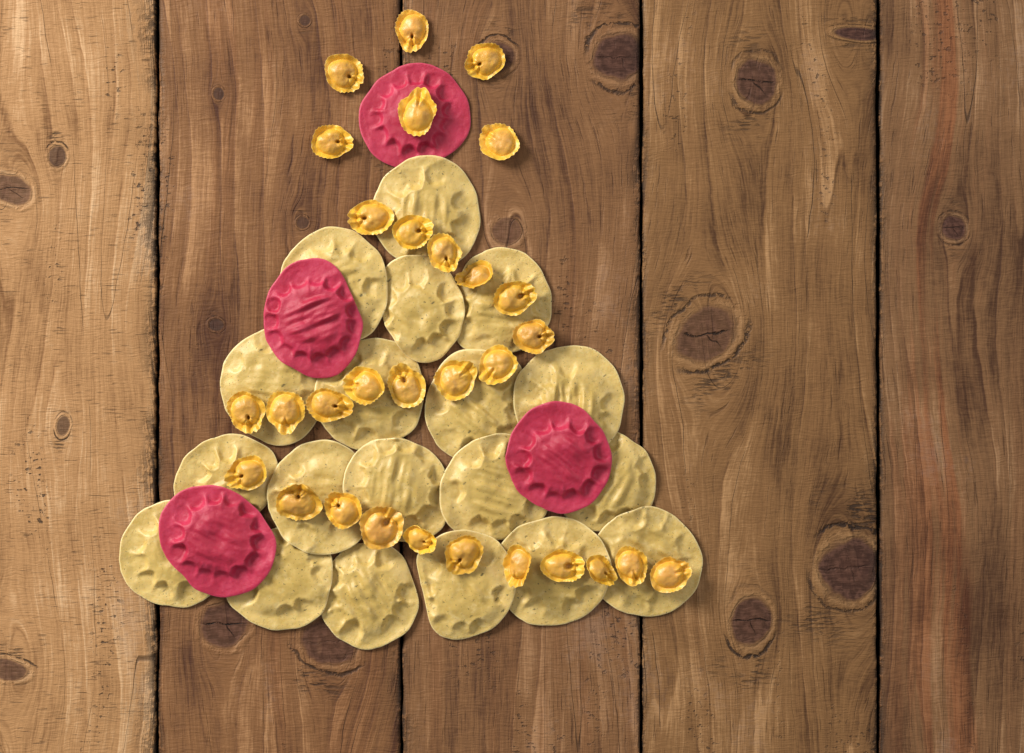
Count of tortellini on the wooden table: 30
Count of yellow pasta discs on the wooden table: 19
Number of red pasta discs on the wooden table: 4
